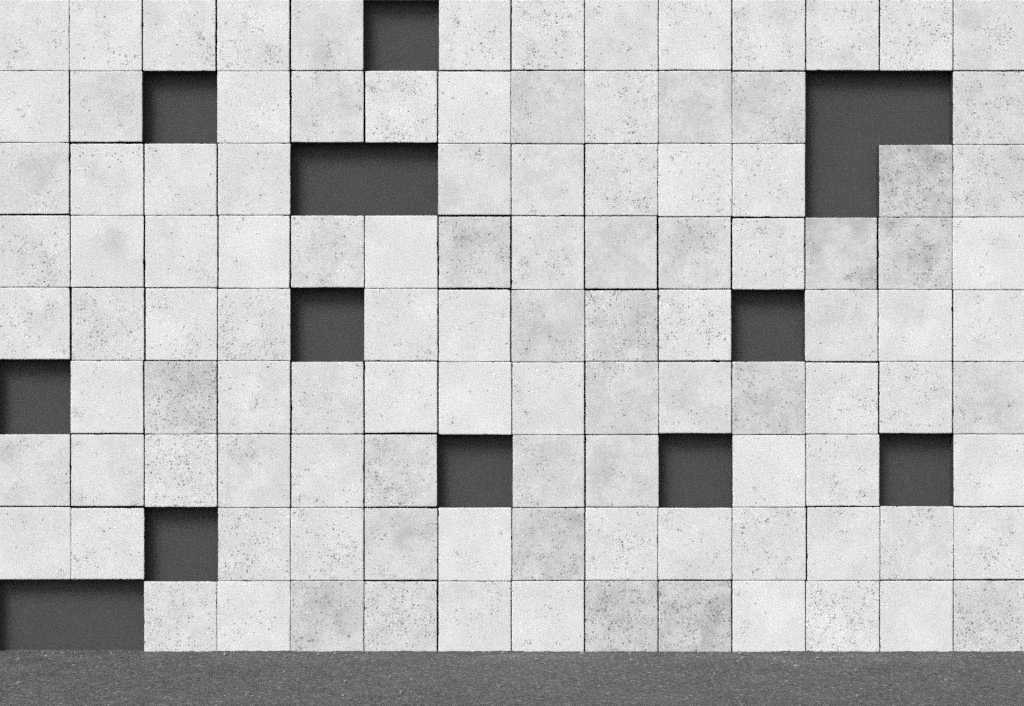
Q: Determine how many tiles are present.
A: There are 110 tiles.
